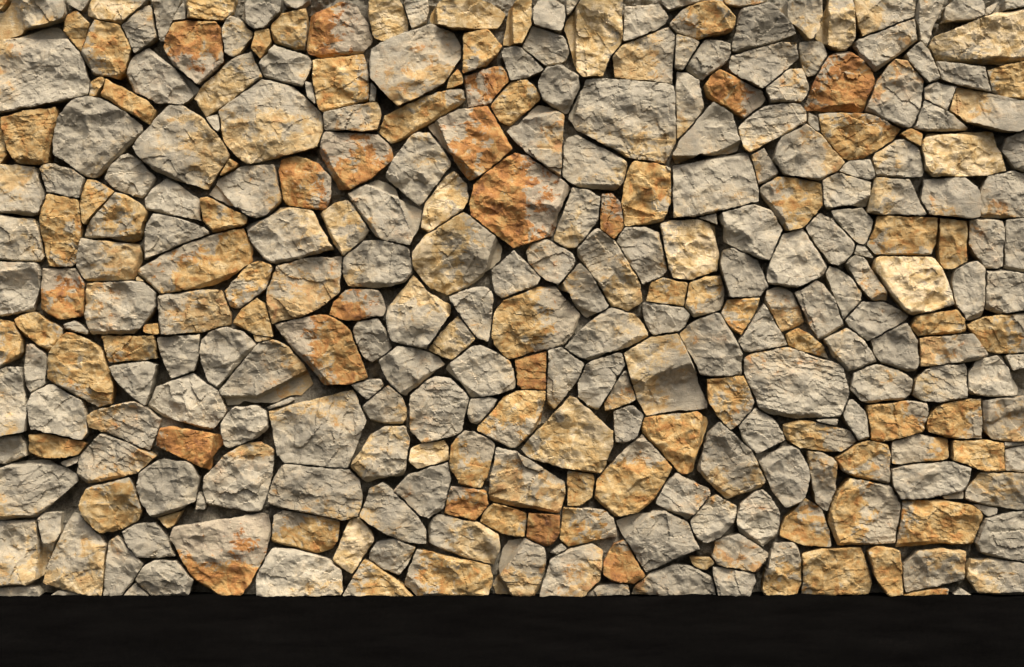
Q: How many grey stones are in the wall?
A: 194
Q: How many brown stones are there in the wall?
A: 110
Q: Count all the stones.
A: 304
